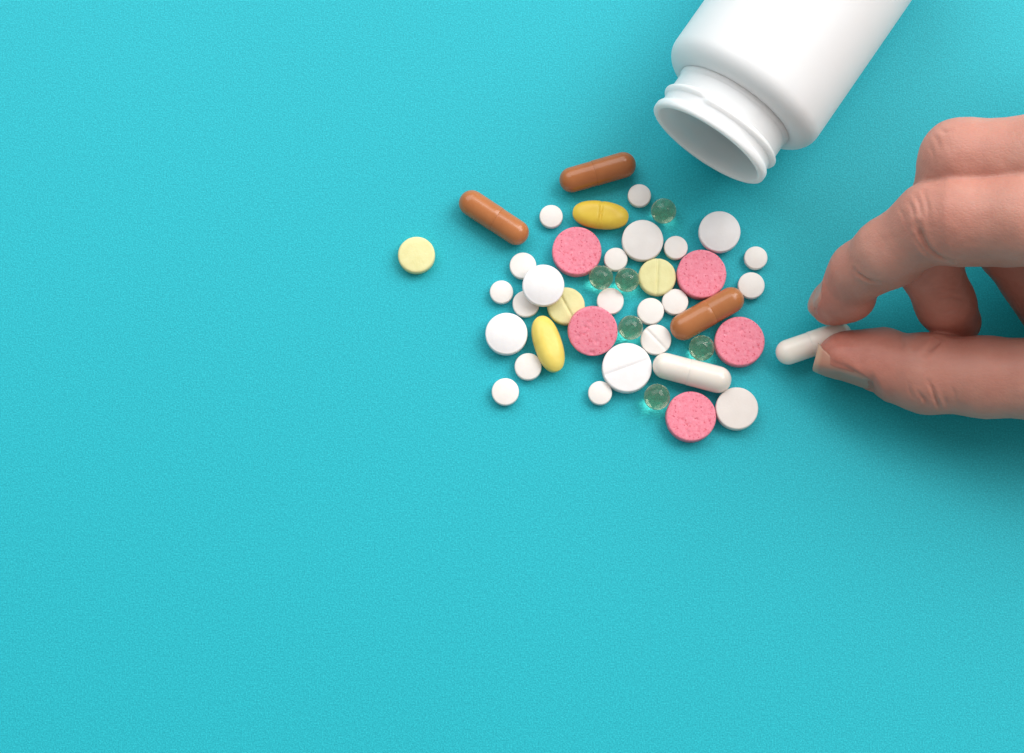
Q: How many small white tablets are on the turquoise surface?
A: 16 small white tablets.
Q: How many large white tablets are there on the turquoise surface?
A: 6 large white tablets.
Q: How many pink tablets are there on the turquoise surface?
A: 5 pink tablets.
